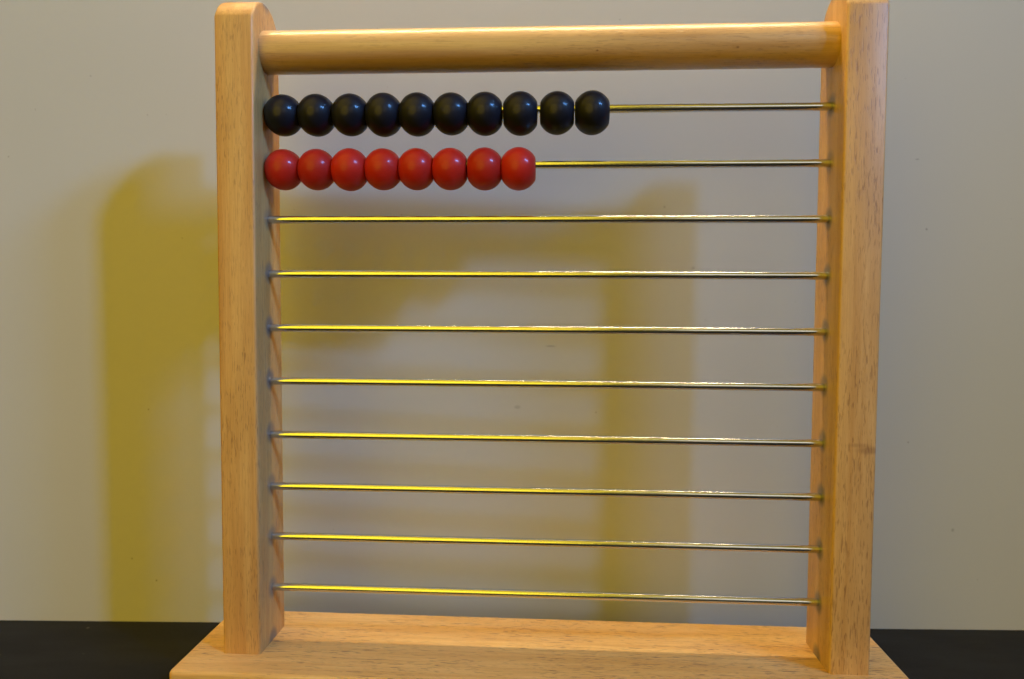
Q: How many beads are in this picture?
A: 18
